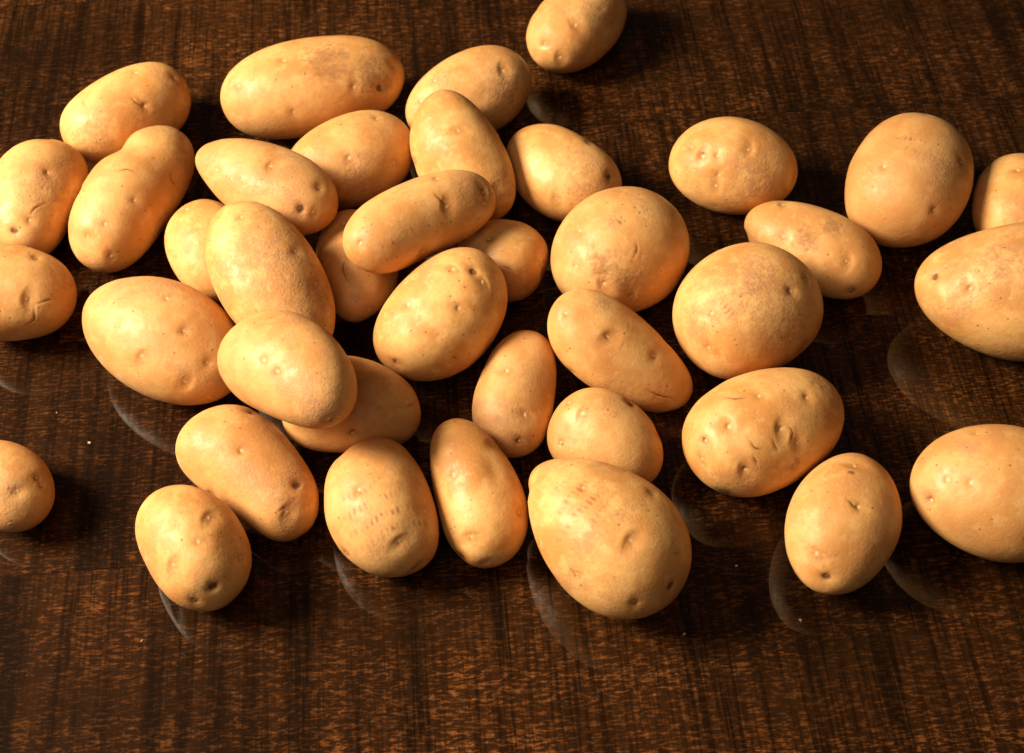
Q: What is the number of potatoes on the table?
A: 39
